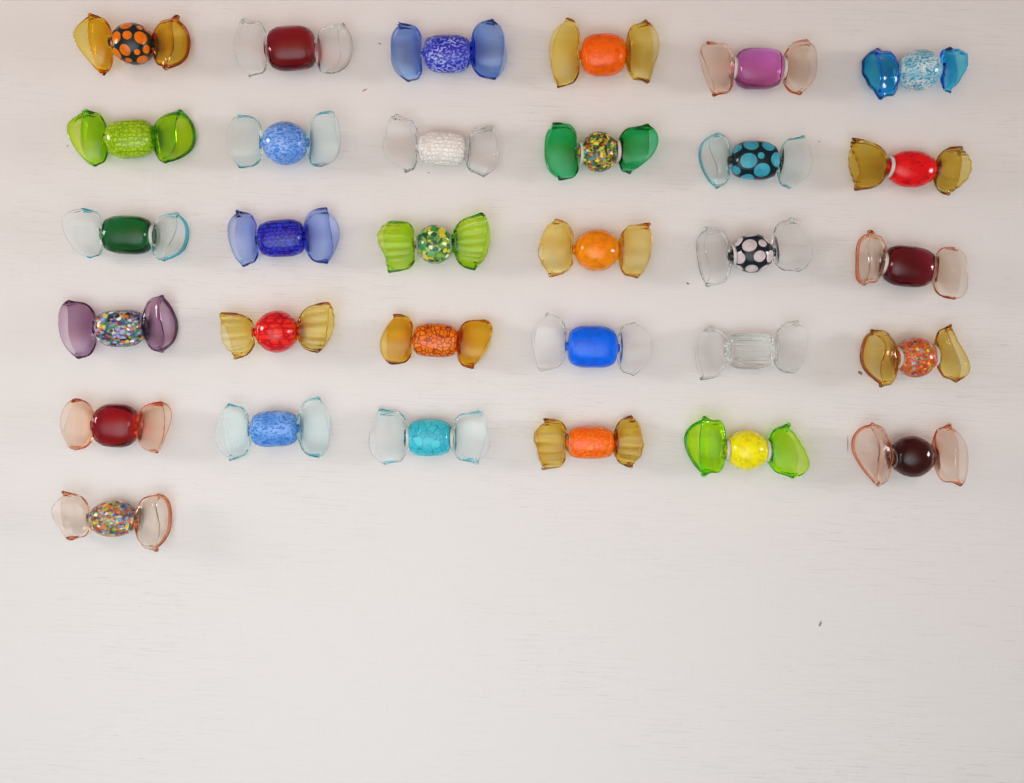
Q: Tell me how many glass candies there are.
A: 31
